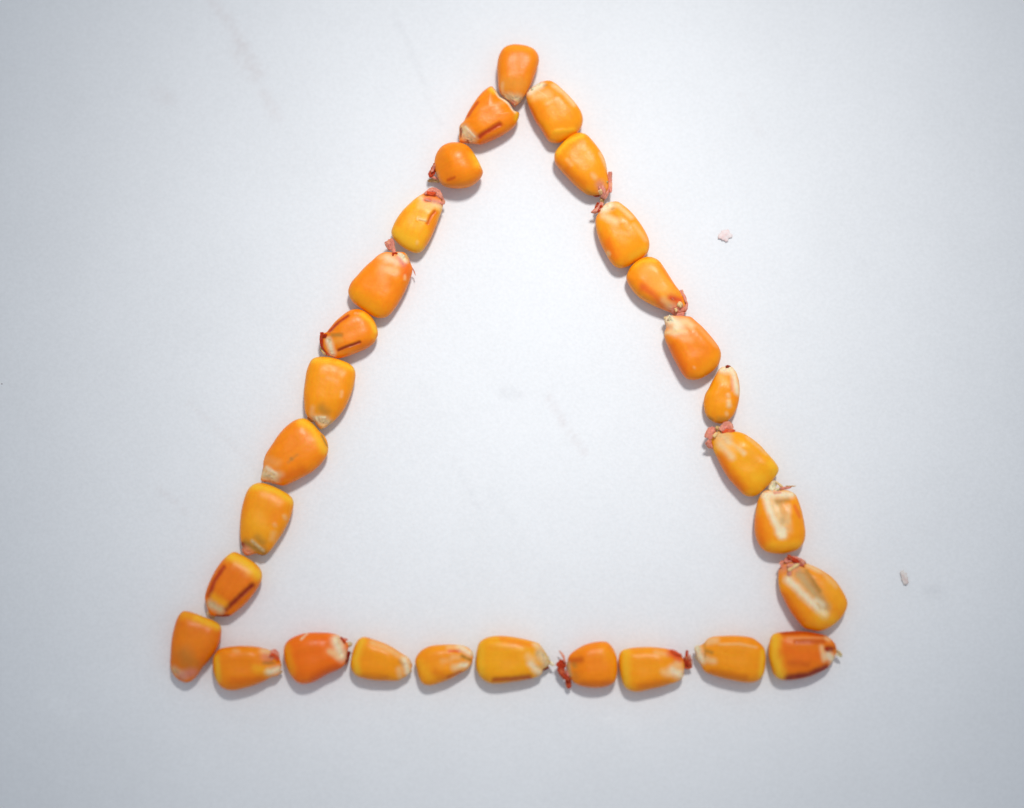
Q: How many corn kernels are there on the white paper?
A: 29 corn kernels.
